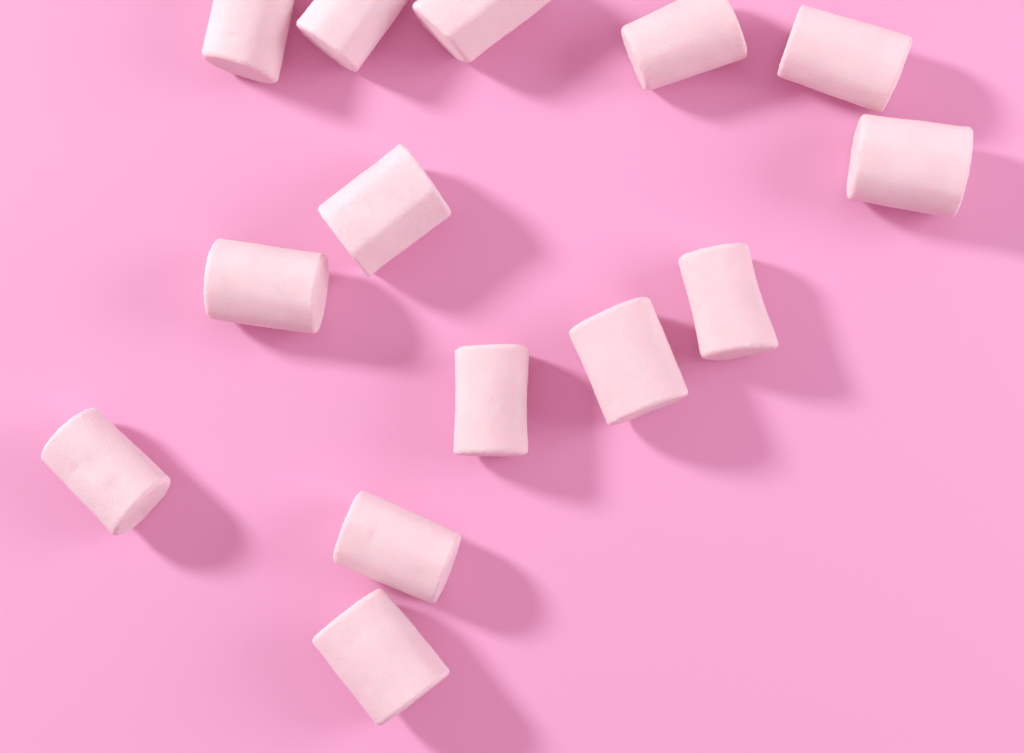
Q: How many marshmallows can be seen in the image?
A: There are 14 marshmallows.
